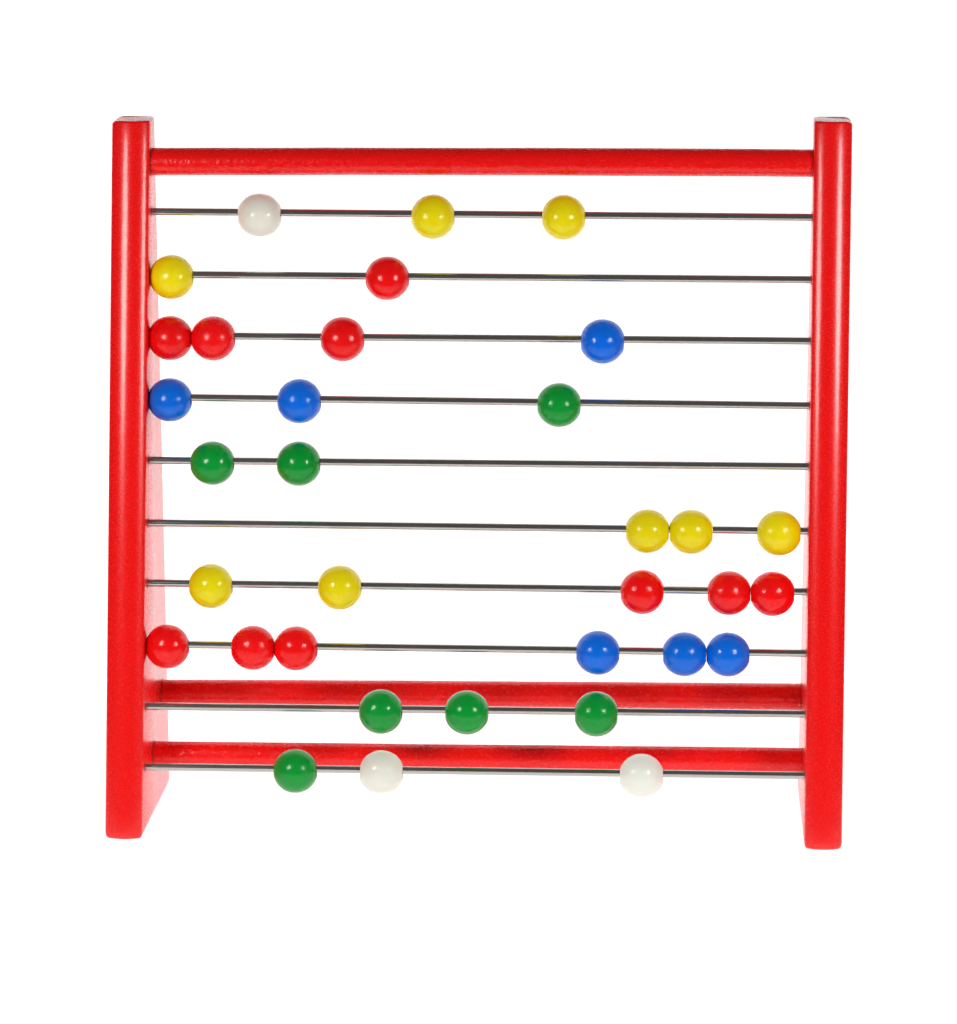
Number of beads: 34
